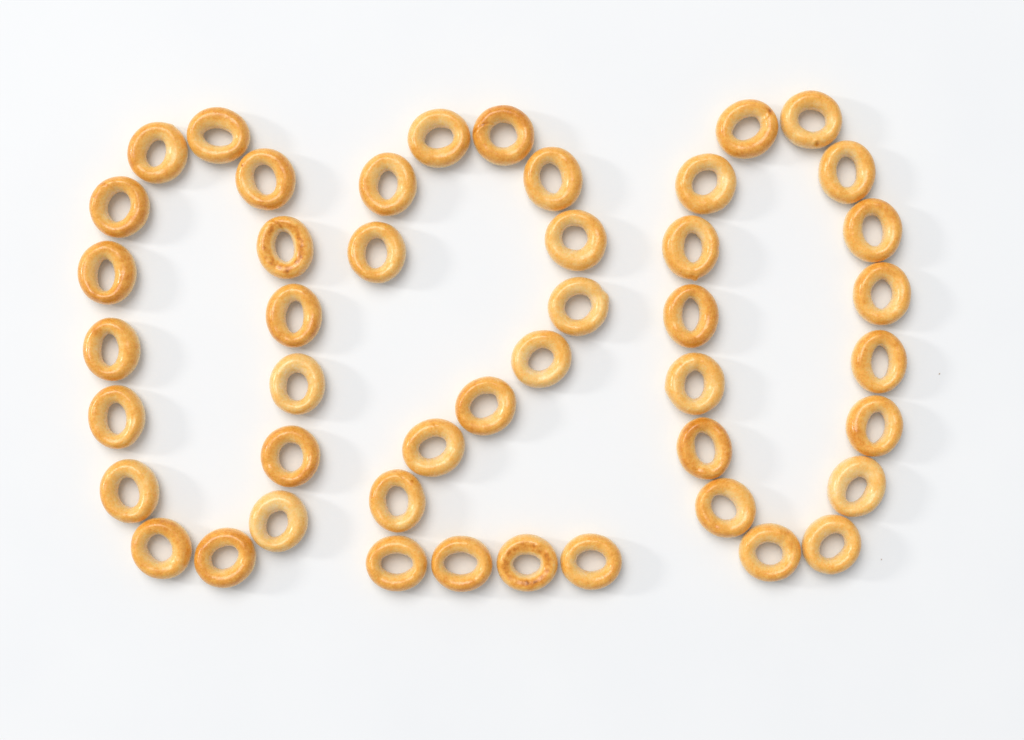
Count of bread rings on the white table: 46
